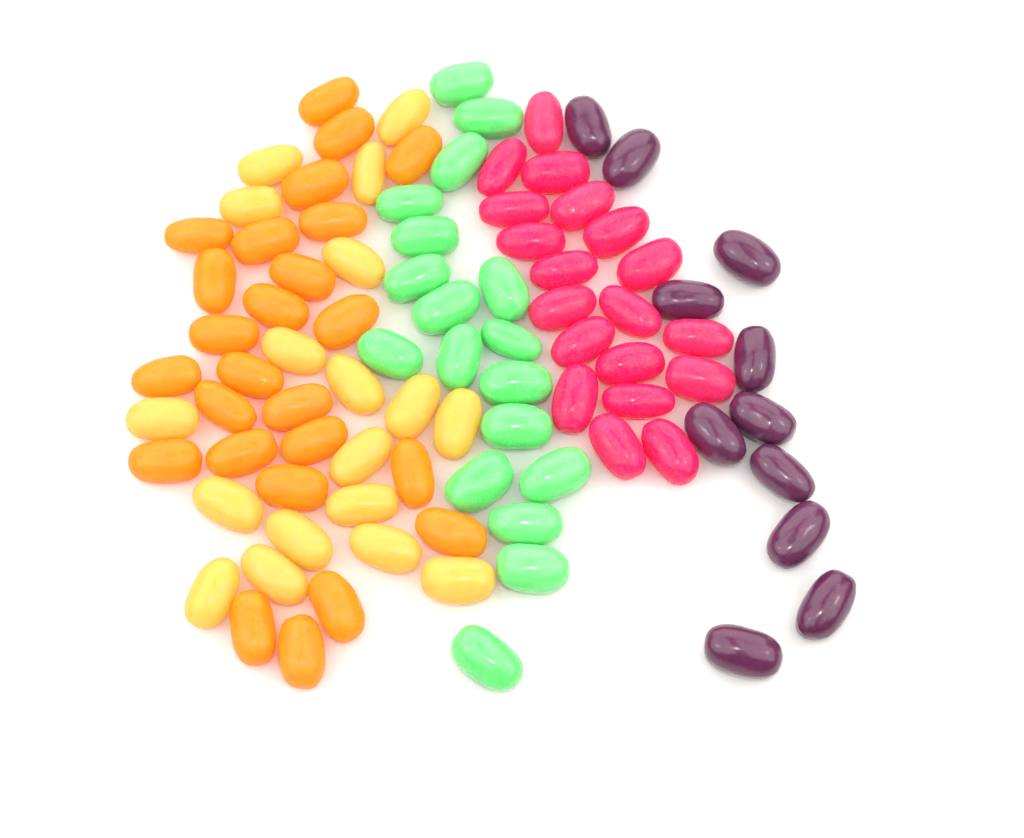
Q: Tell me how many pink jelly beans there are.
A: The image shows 19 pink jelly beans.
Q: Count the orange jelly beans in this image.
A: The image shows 25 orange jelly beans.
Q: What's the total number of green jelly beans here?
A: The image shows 18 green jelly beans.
